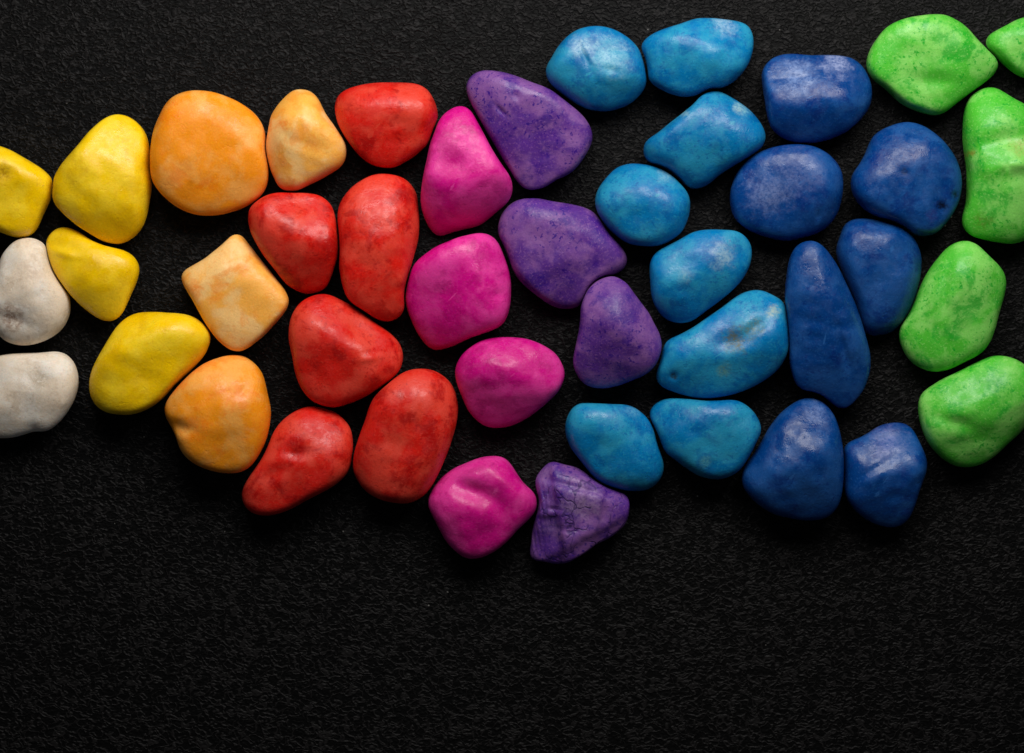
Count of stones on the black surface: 44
